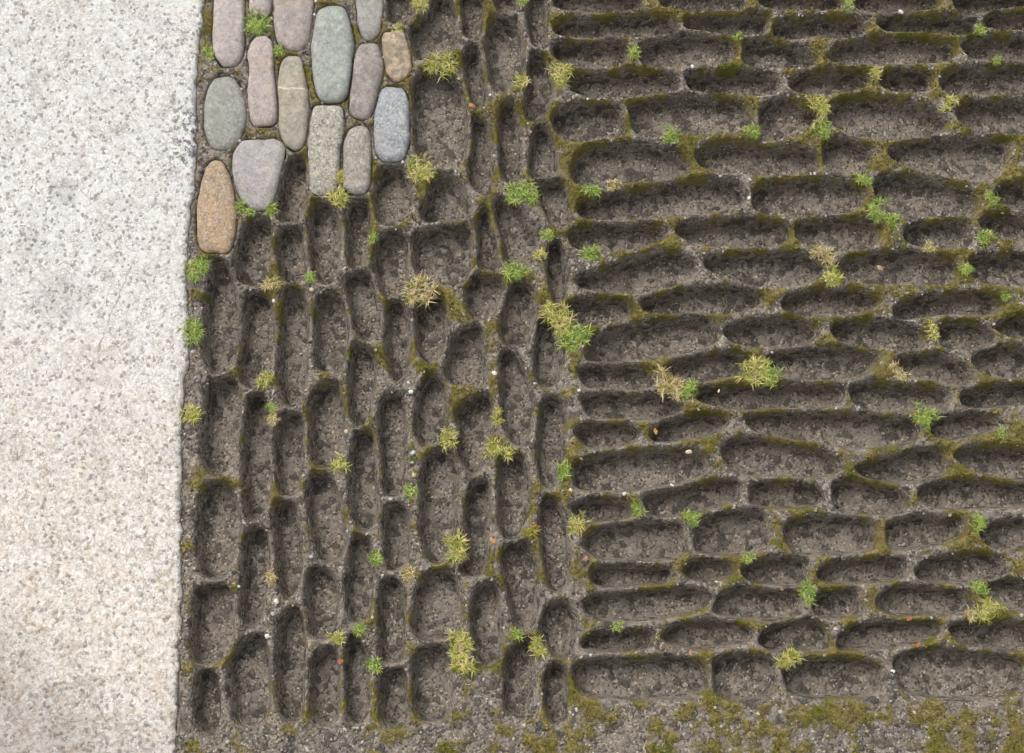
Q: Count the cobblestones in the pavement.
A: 15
